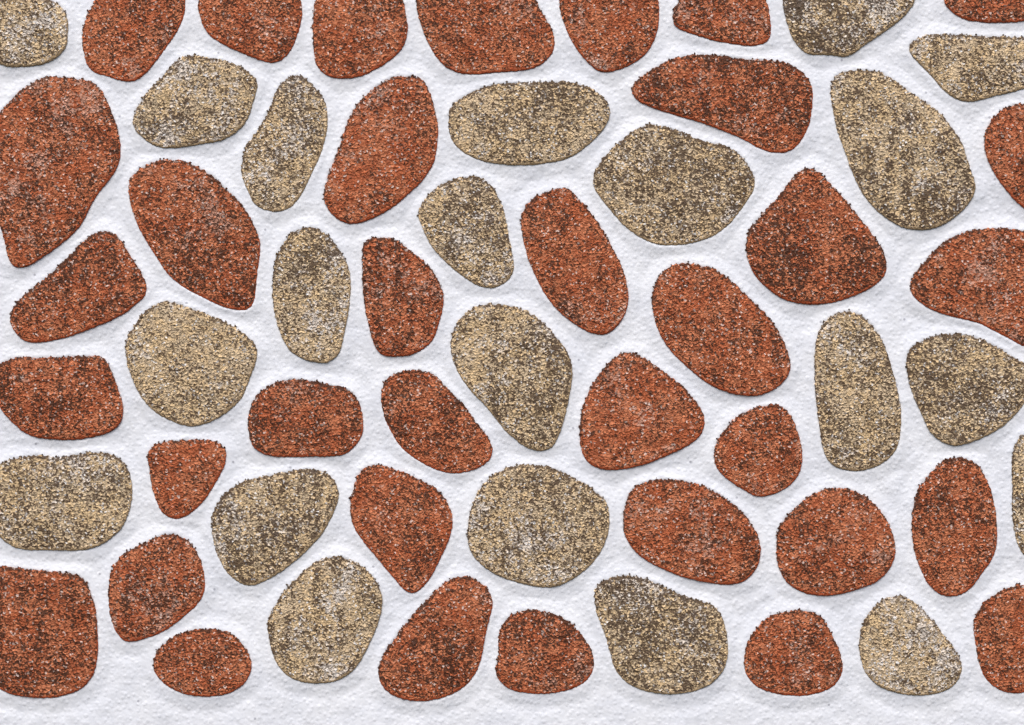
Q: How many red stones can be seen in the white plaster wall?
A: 35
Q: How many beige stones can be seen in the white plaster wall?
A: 21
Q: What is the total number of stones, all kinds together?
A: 56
